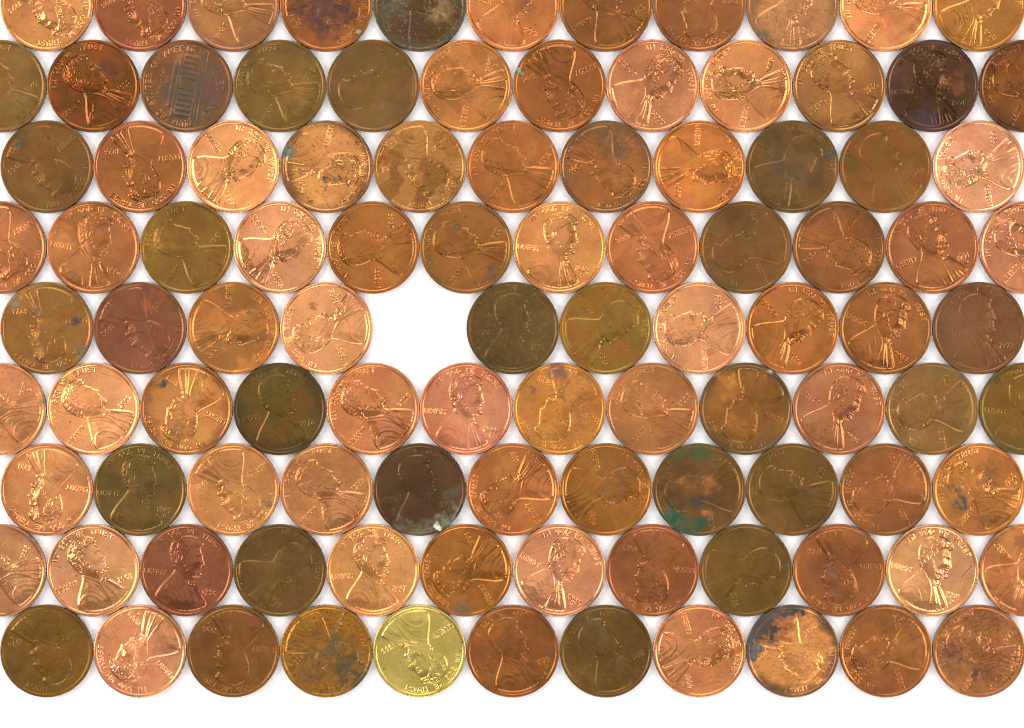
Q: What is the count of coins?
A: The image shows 102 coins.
